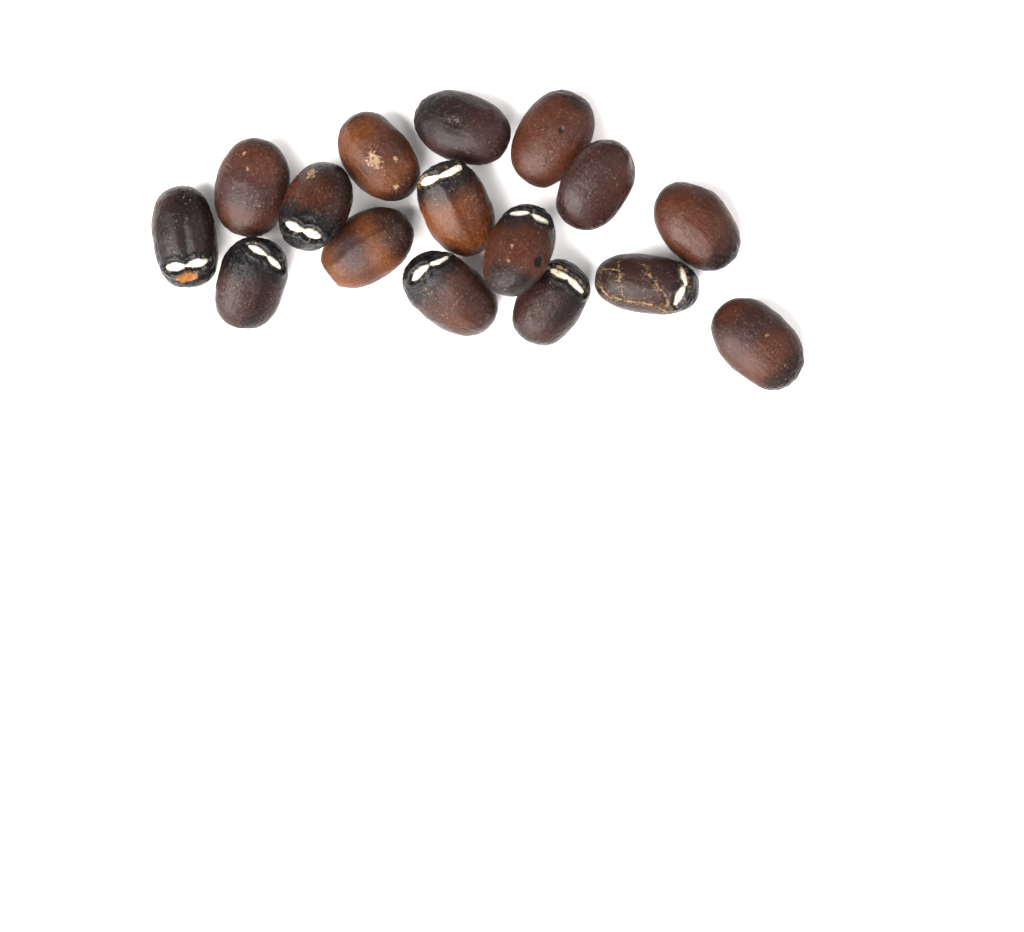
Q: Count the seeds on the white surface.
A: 16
